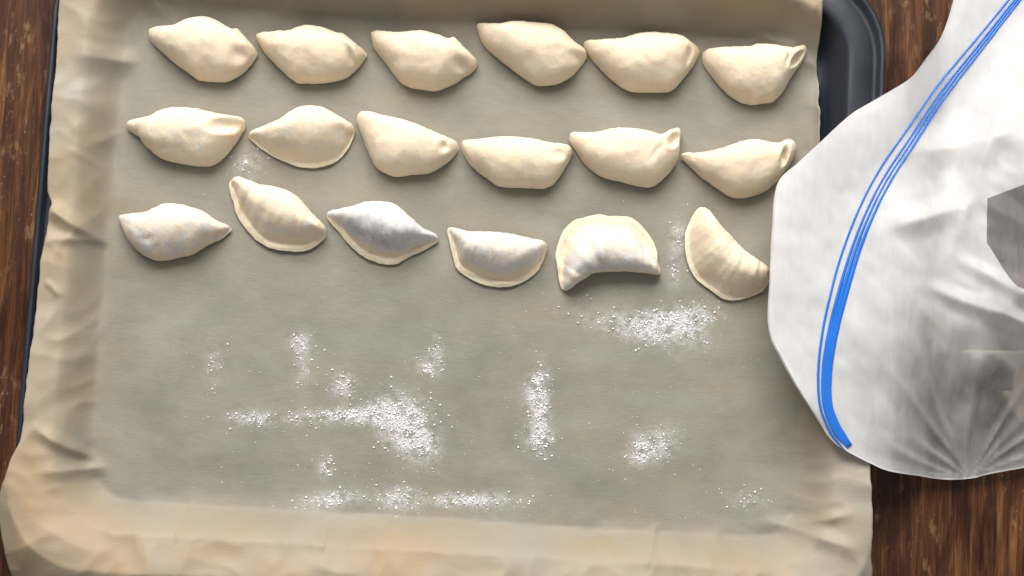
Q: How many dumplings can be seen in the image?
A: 18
